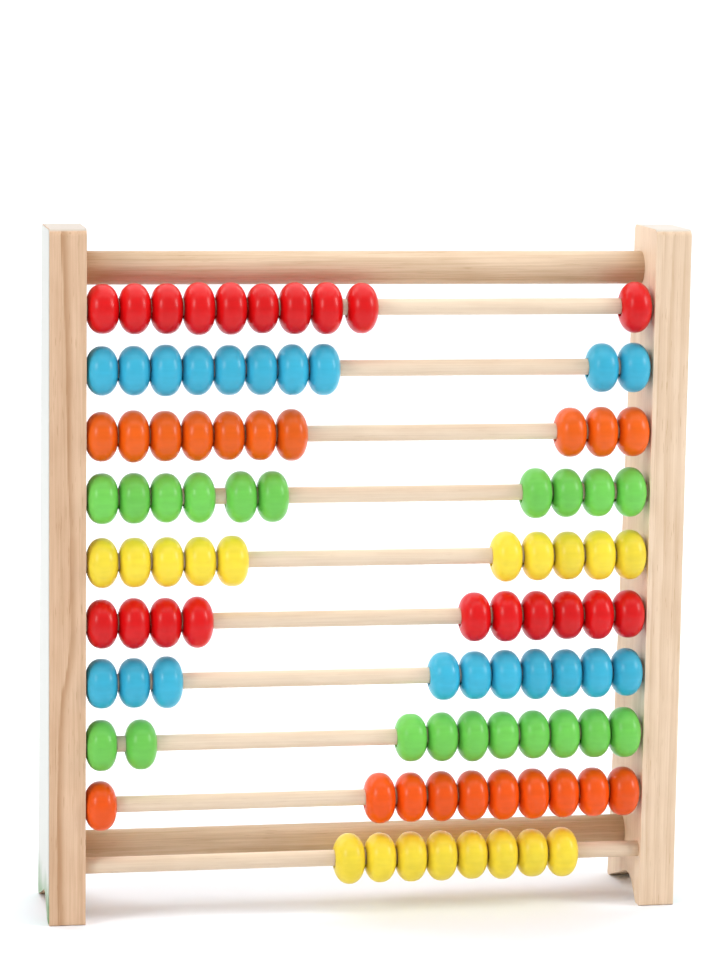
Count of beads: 98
